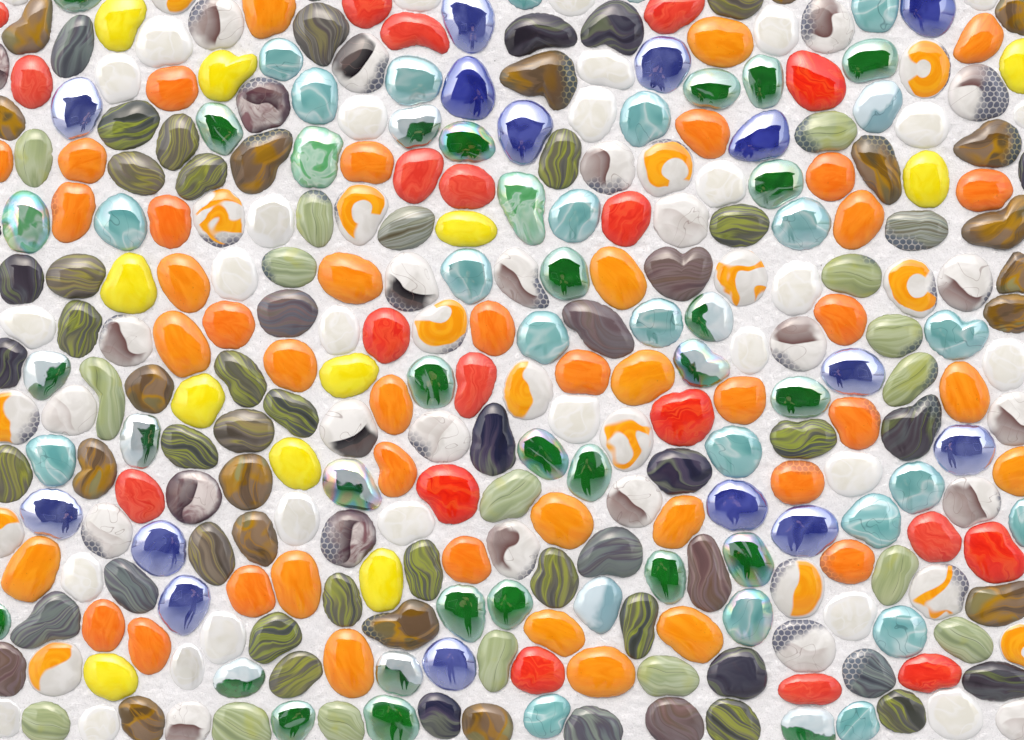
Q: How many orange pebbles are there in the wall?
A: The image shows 43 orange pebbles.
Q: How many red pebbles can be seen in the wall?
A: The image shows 19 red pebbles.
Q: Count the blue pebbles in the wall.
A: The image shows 15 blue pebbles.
